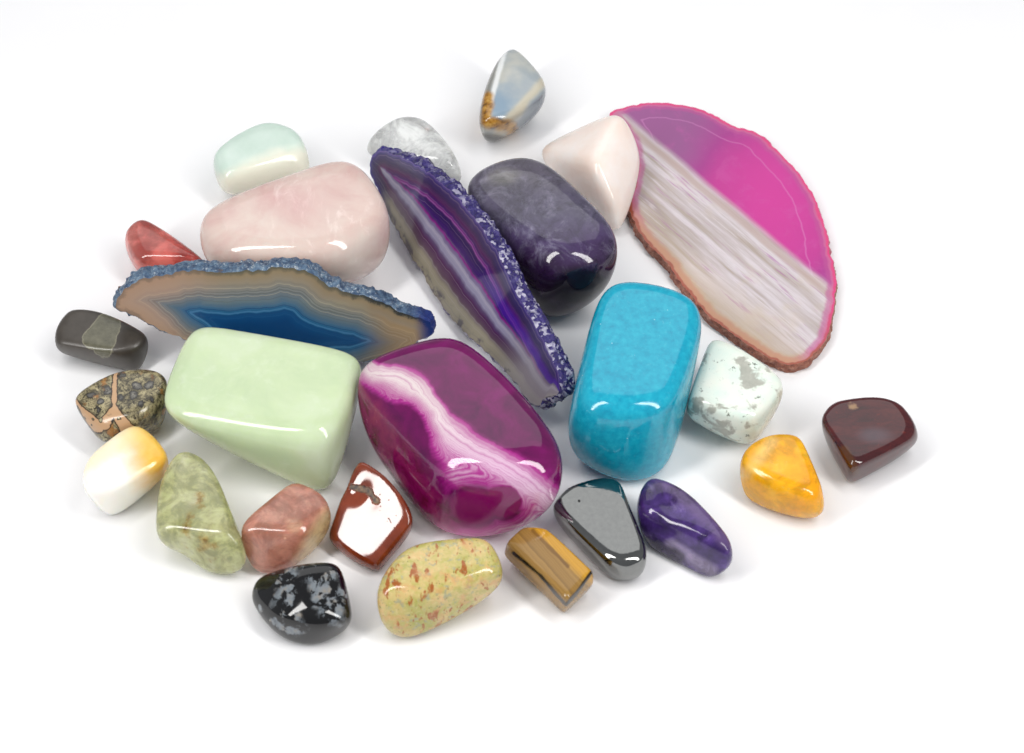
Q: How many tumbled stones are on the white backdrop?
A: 24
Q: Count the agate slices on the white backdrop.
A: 3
